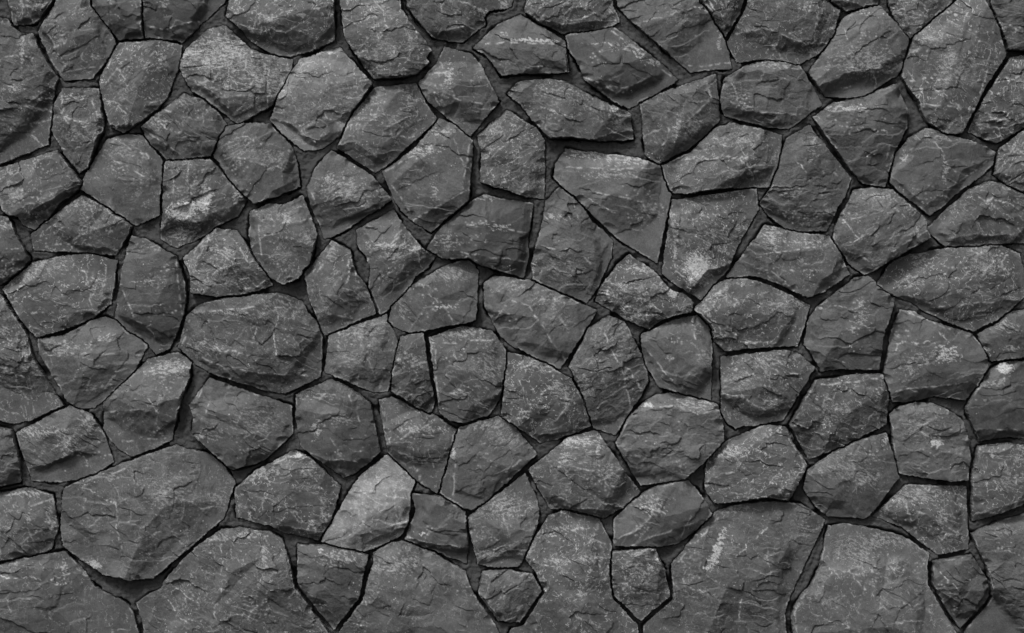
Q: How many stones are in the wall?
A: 109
